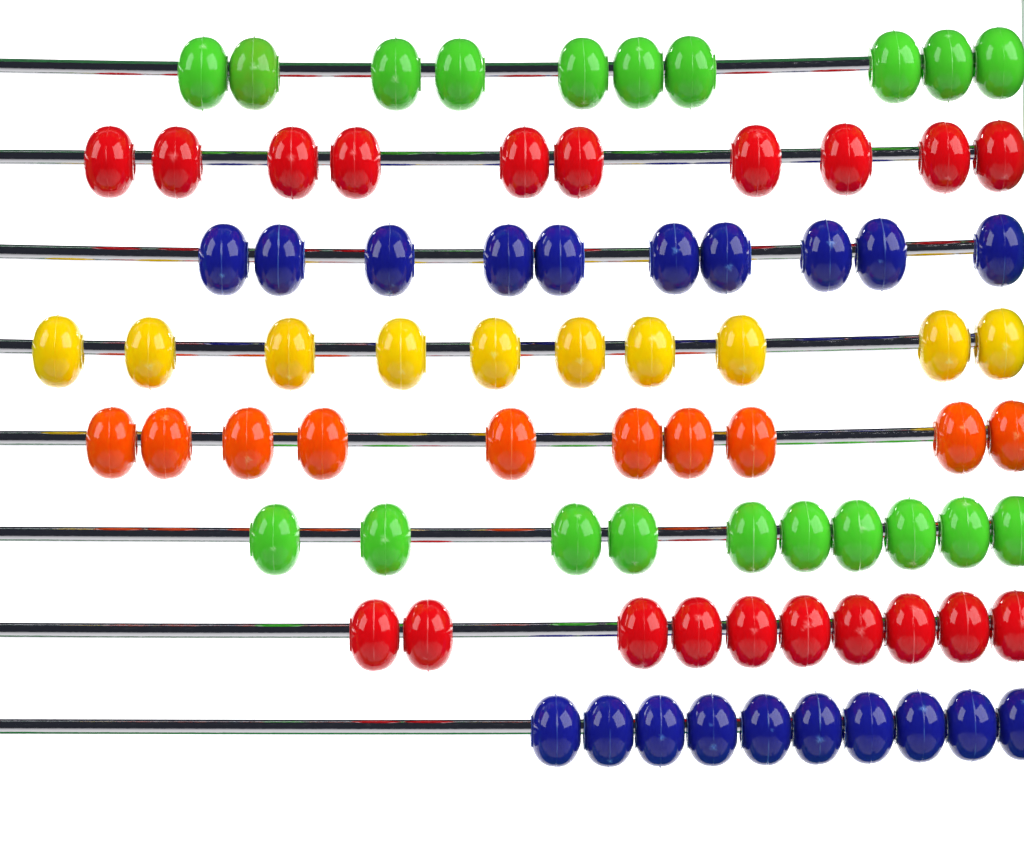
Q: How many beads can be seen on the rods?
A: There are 80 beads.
